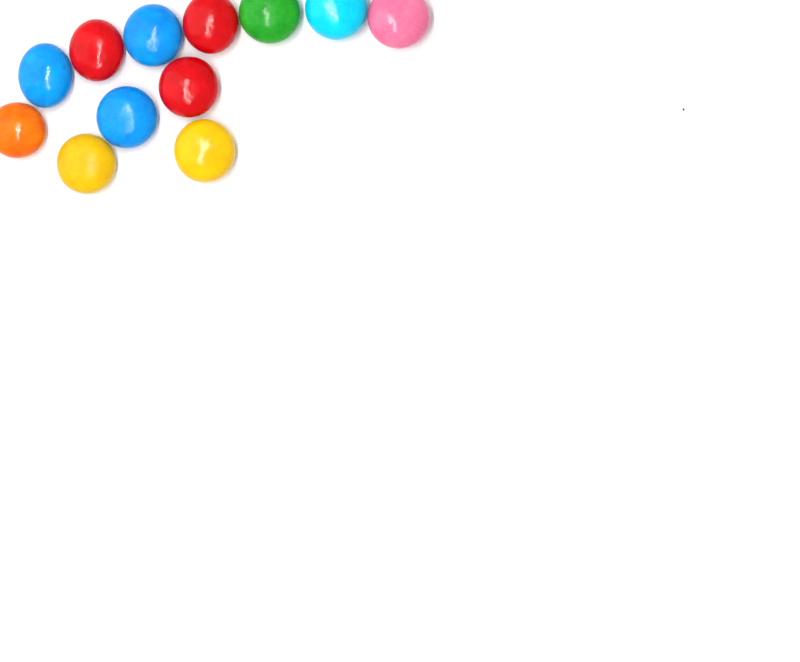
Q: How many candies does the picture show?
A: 12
